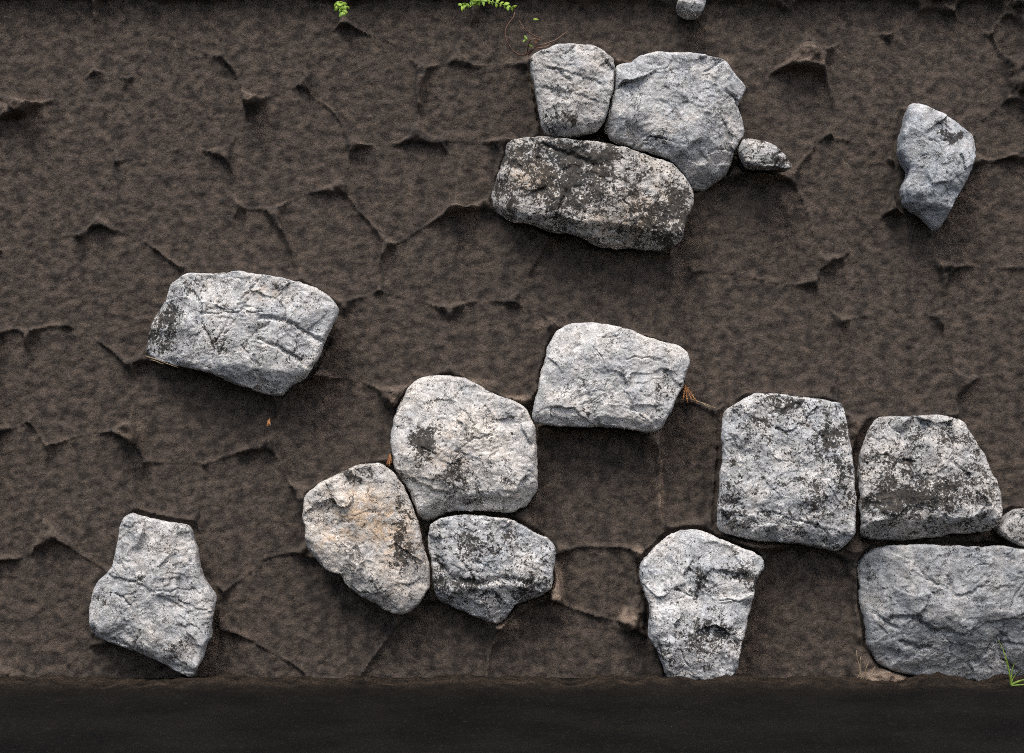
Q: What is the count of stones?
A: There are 17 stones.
